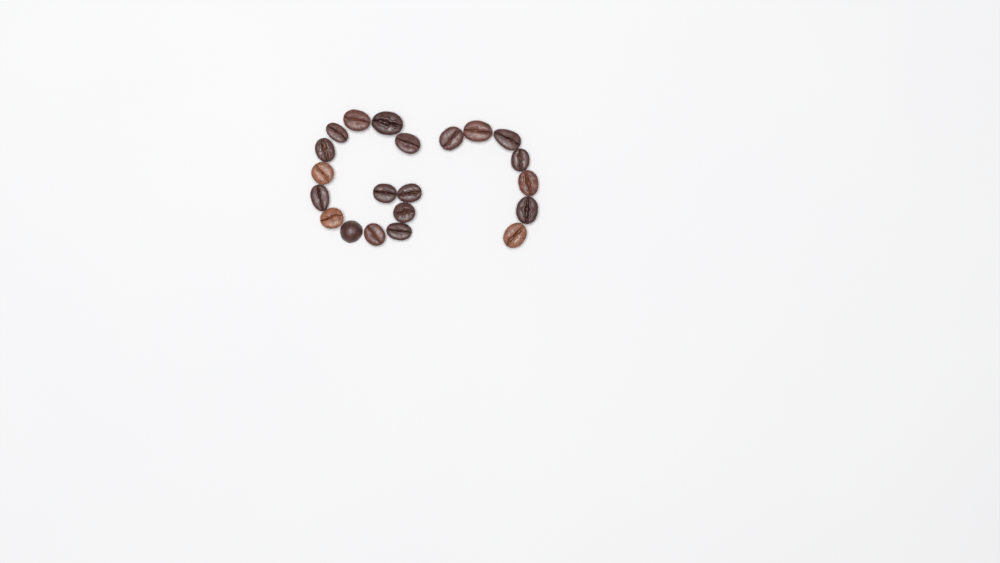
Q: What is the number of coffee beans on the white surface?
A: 21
